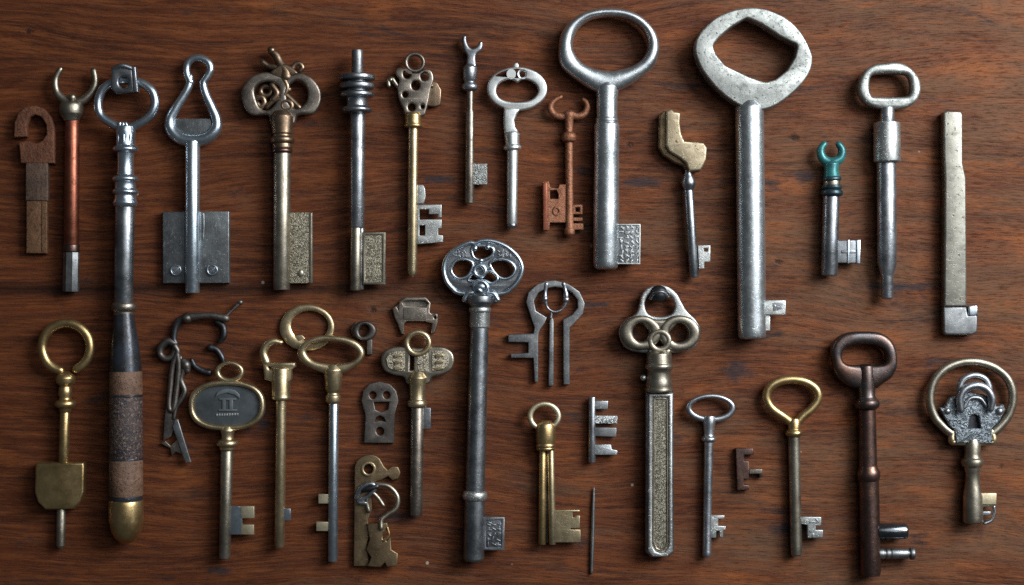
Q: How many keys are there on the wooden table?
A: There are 28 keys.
